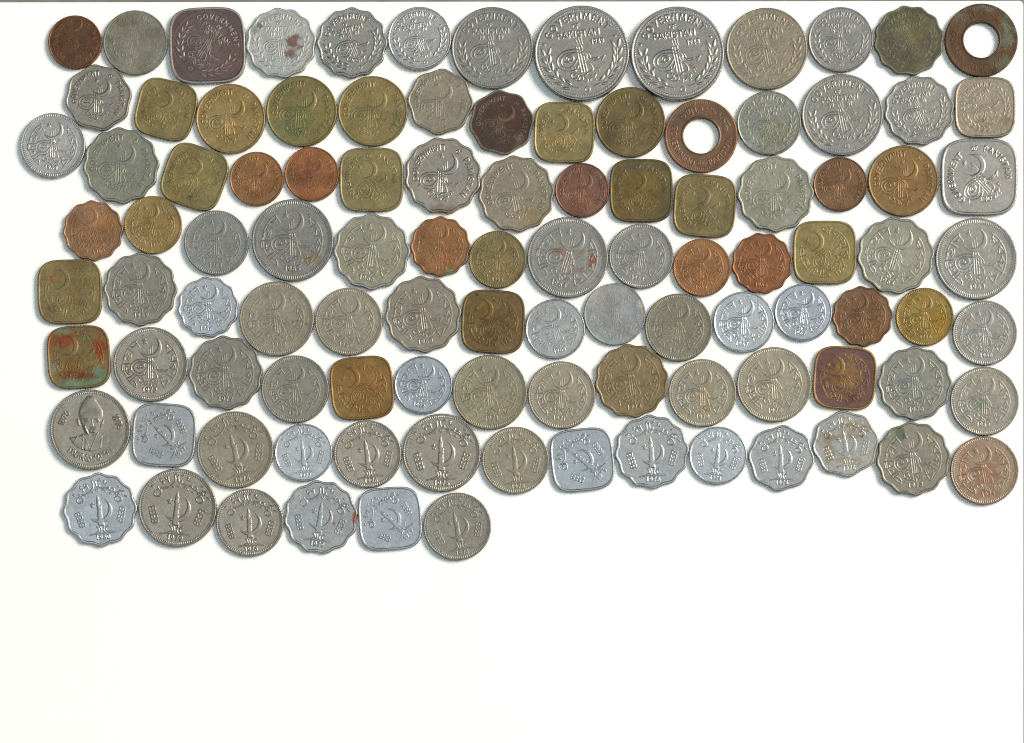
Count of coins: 105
